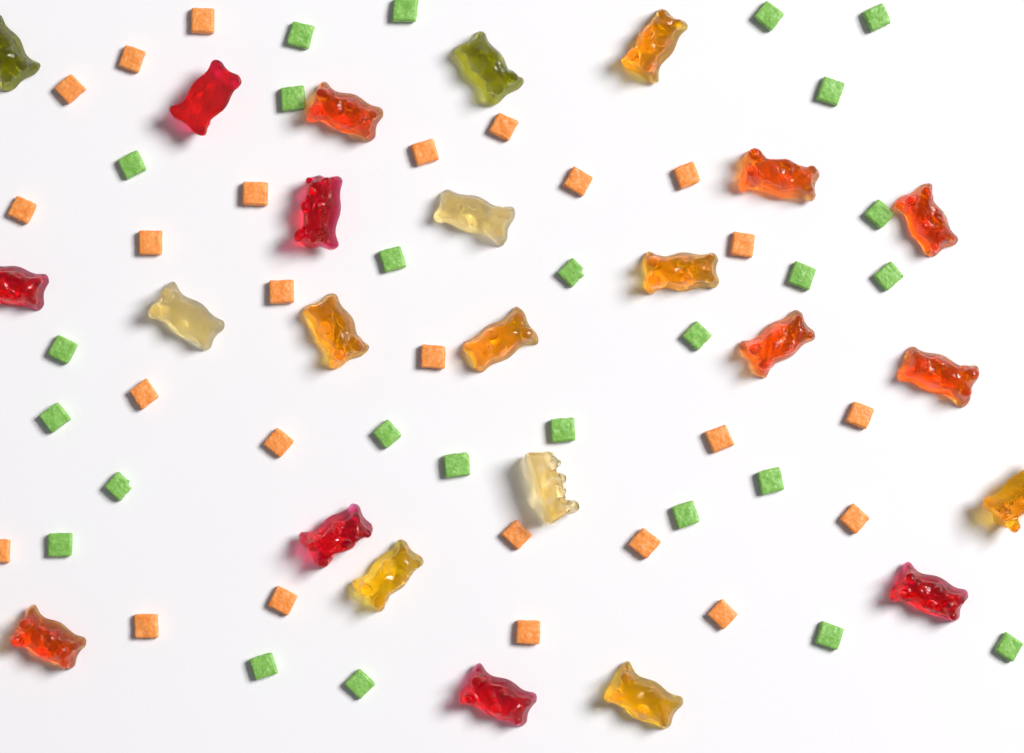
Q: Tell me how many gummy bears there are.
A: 24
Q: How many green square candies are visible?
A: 26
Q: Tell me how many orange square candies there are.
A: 25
